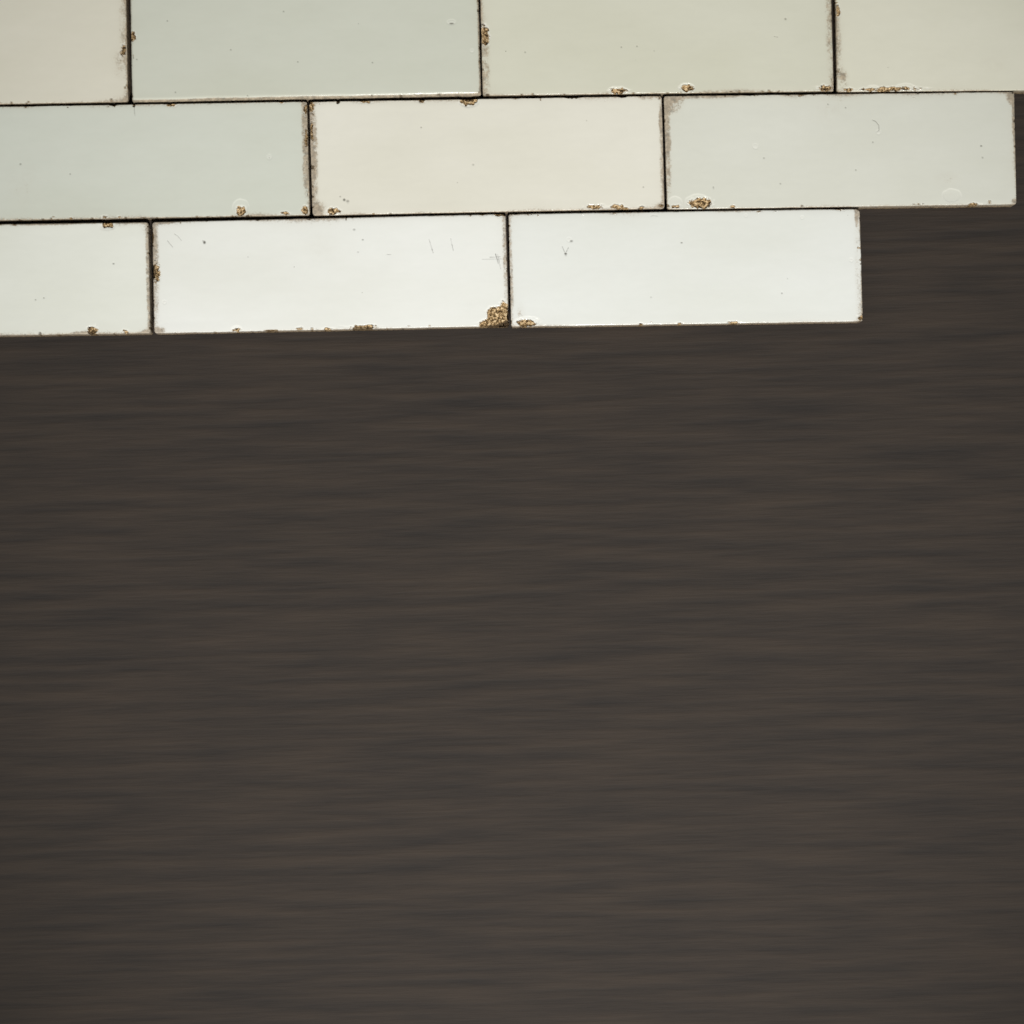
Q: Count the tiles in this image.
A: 10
